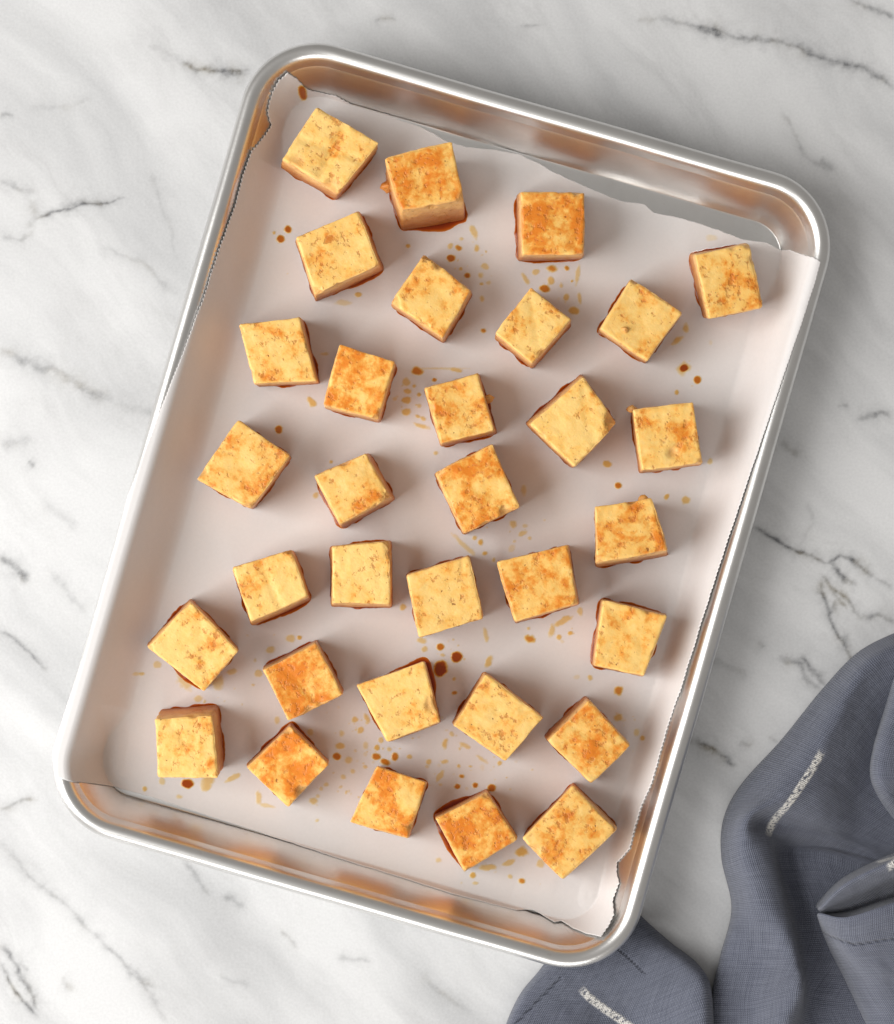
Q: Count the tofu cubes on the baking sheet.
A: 32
